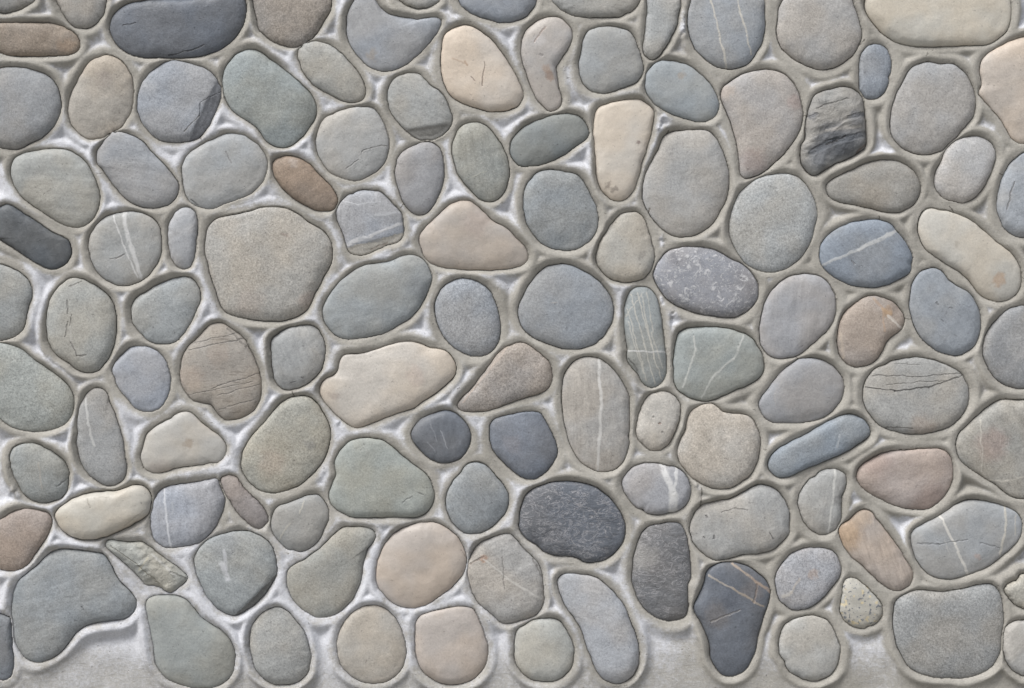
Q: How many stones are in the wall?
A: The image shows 119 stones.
